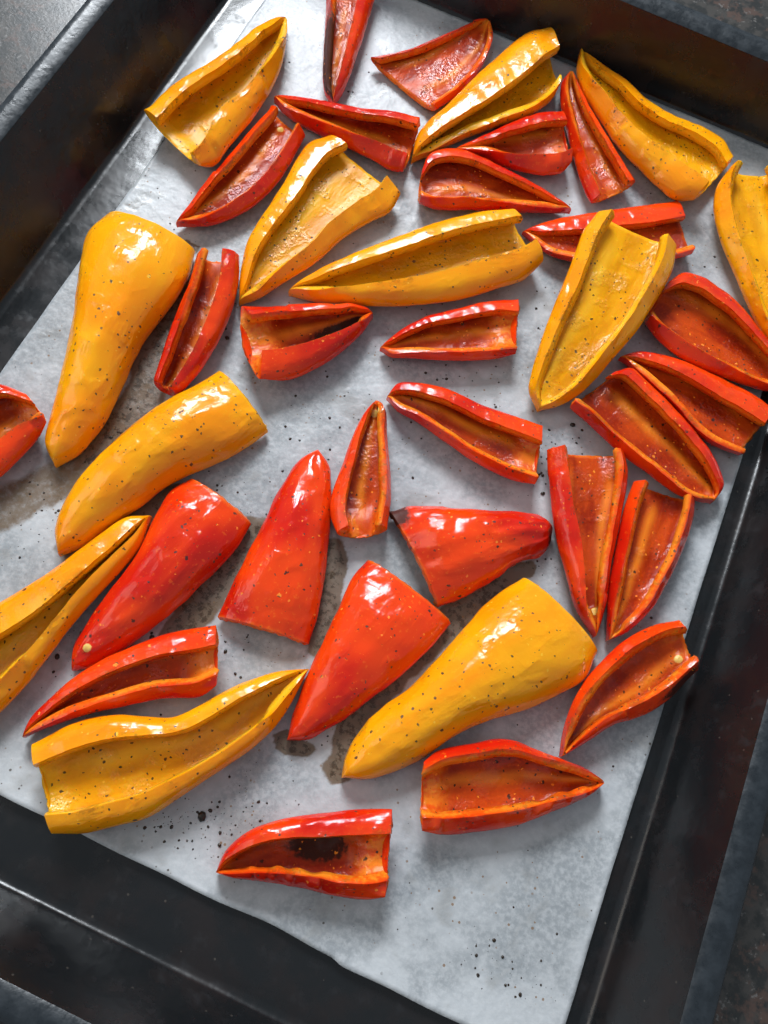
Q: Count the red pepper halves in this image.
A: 27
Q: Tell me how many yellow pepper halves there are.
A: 12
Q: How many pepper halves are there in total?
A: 39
